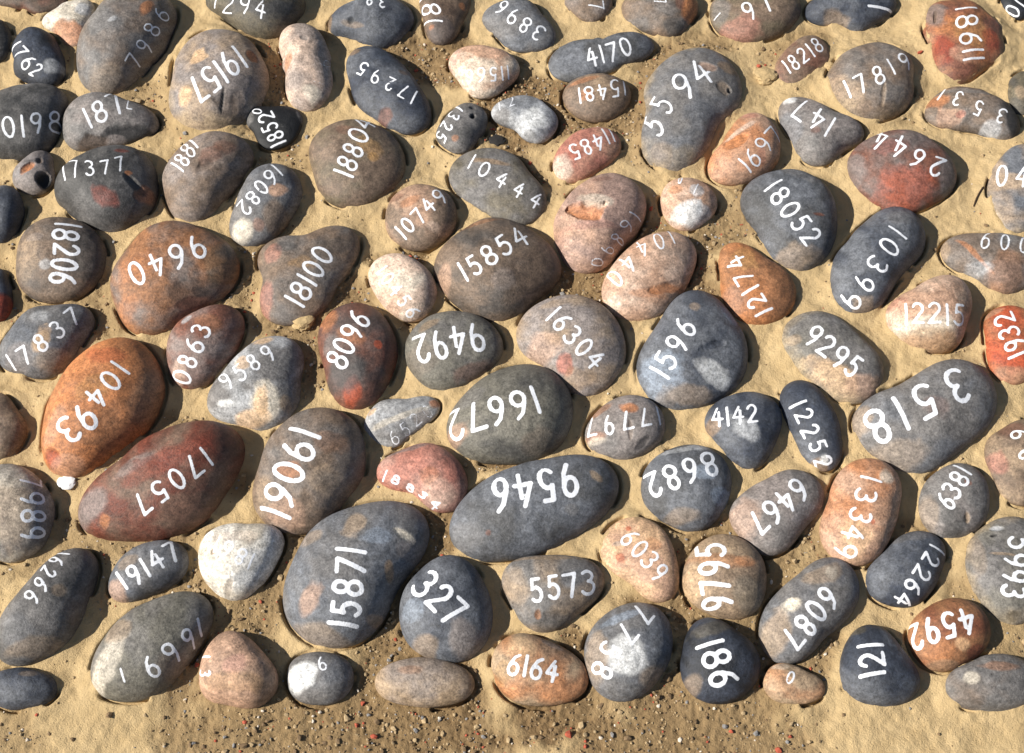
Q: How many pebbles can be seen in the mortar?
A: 108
